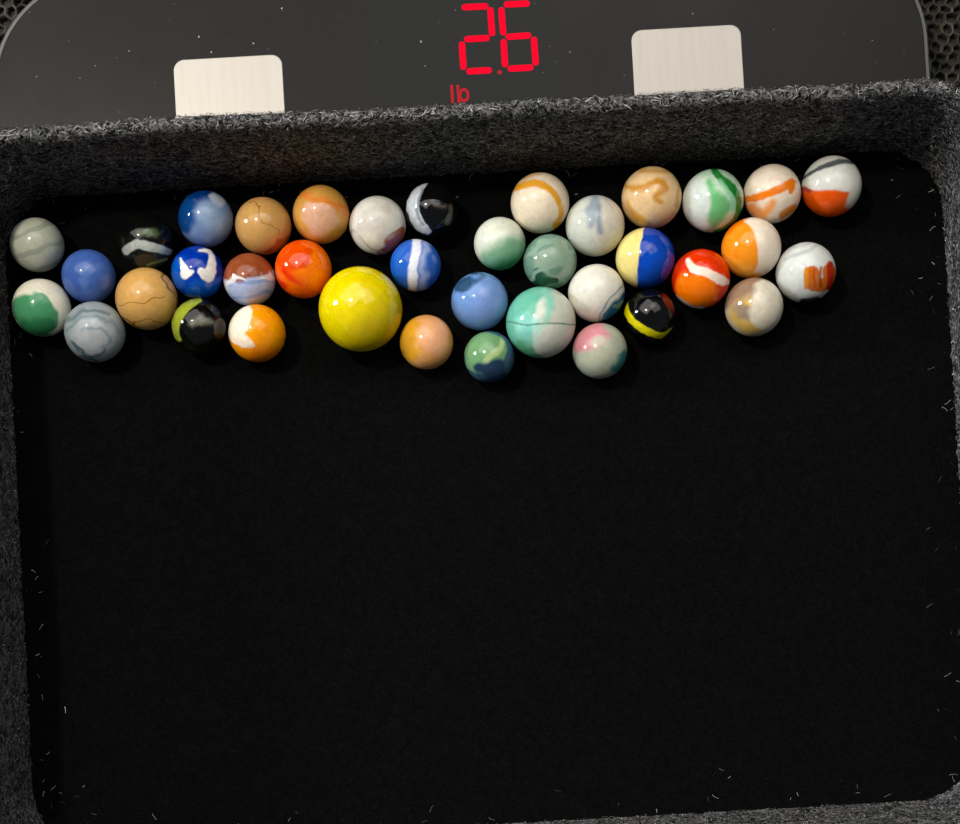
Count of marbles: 38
